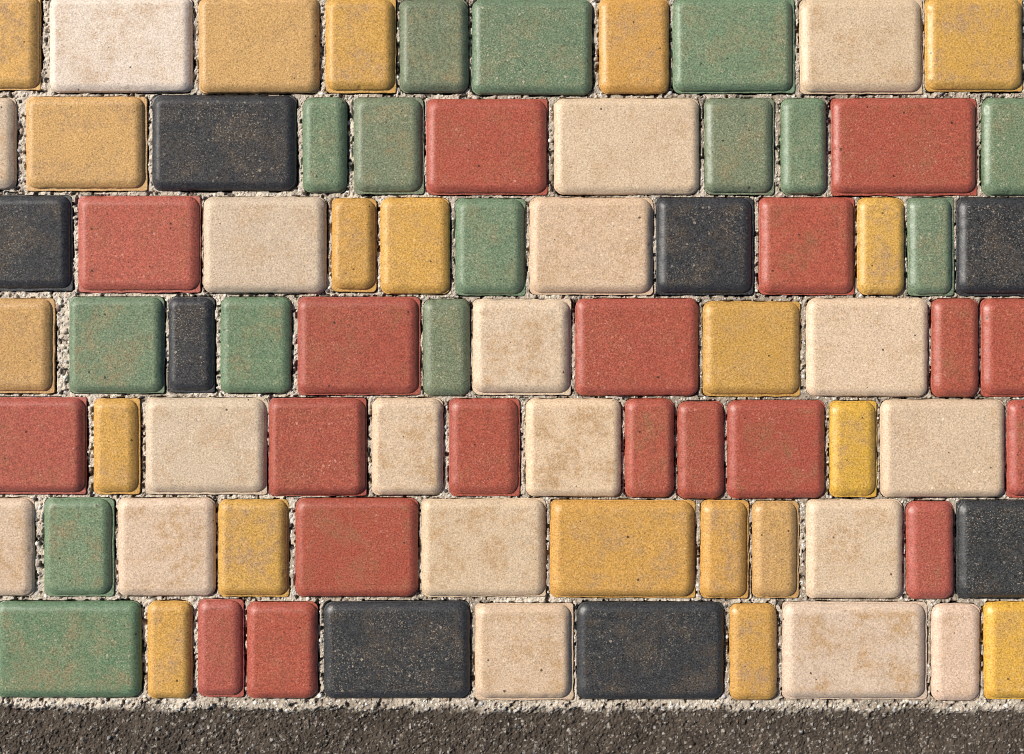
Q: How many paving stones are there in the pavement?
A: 81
